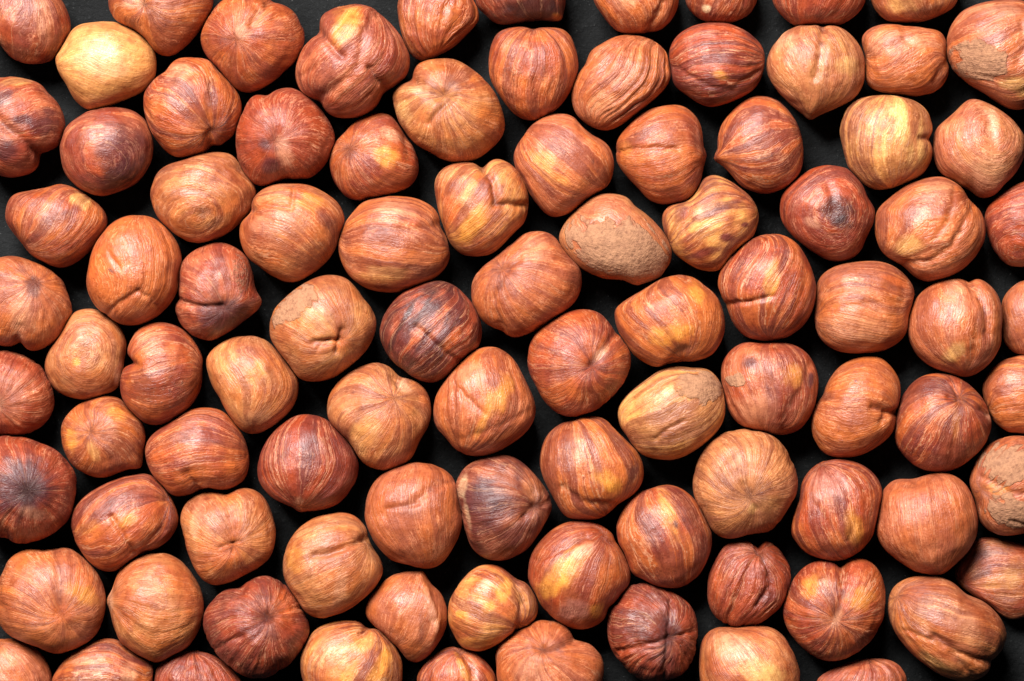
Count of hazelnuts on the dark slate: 95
